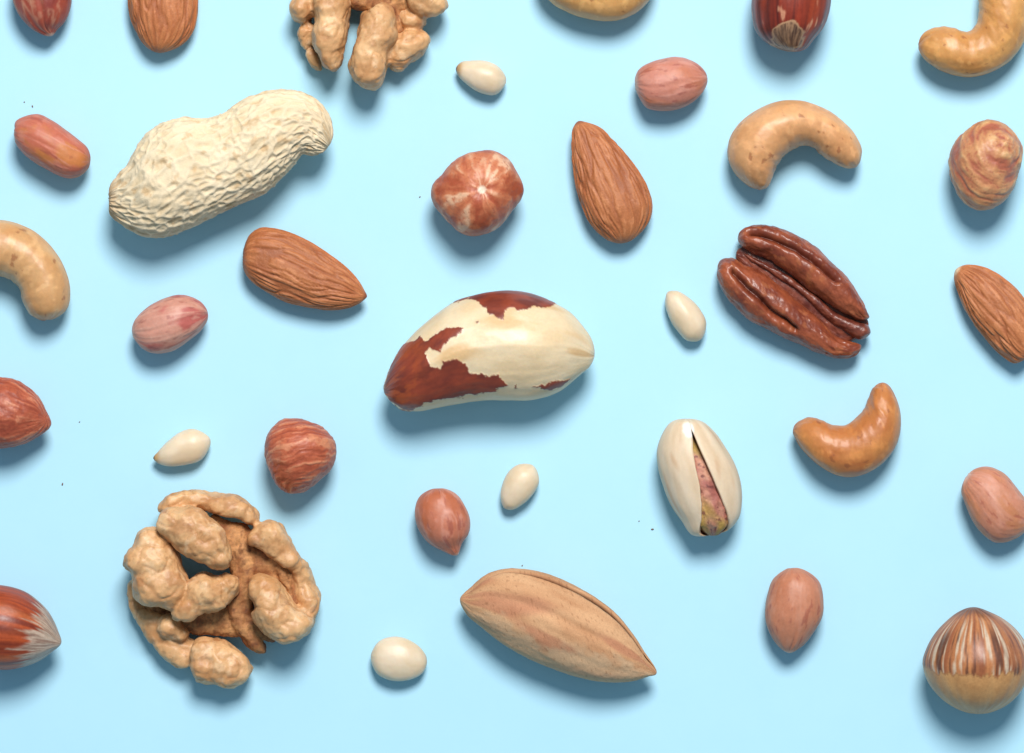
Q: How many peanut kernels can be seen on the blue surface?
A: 7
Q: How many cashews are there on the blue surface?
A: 5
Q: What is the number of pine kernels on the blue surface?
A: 5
